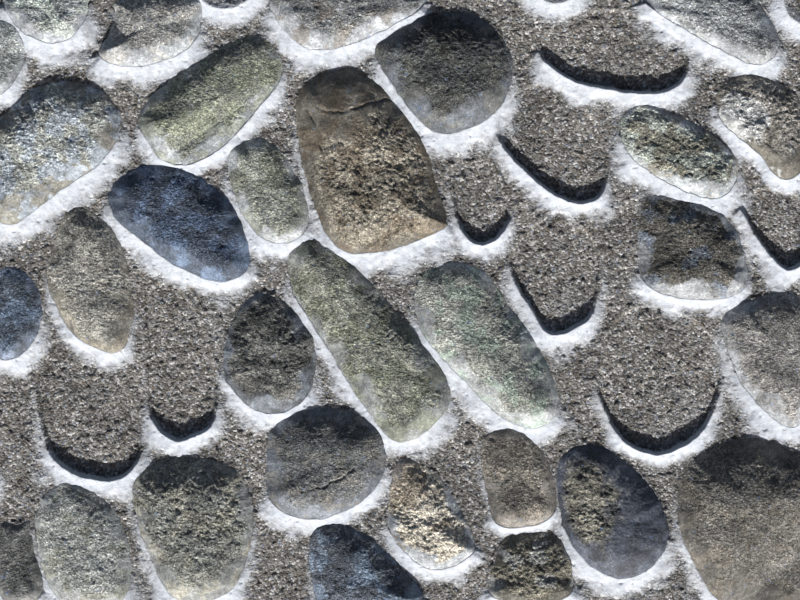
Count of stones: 30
